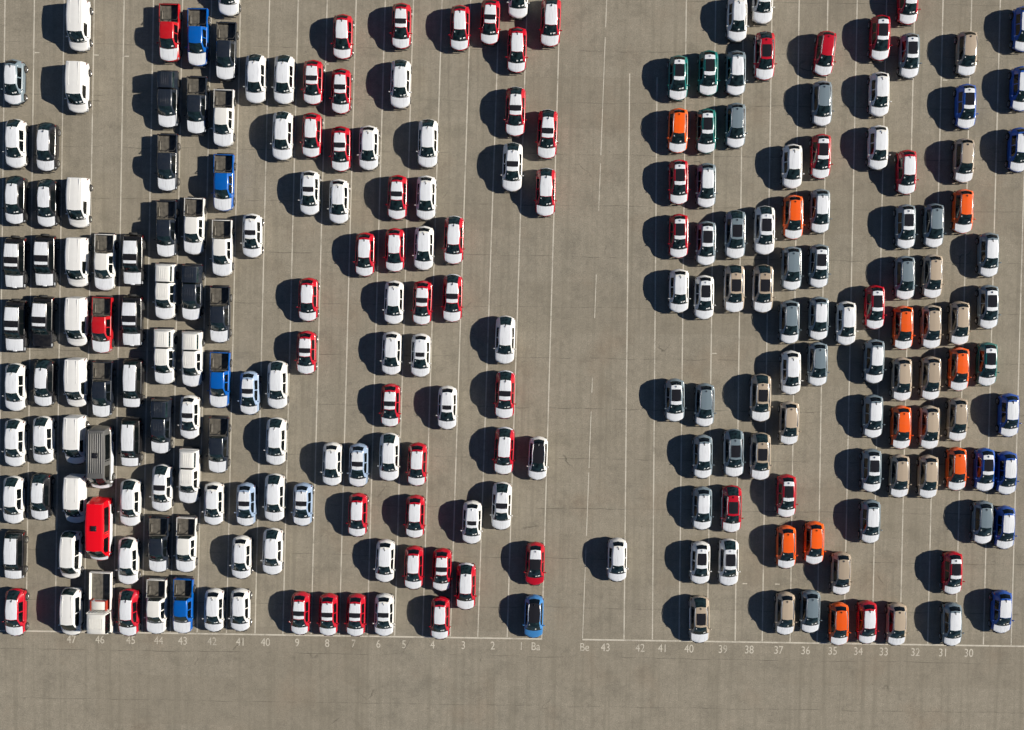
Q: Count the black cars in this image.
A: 14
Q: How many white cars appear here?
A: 56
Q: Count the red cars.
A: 50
